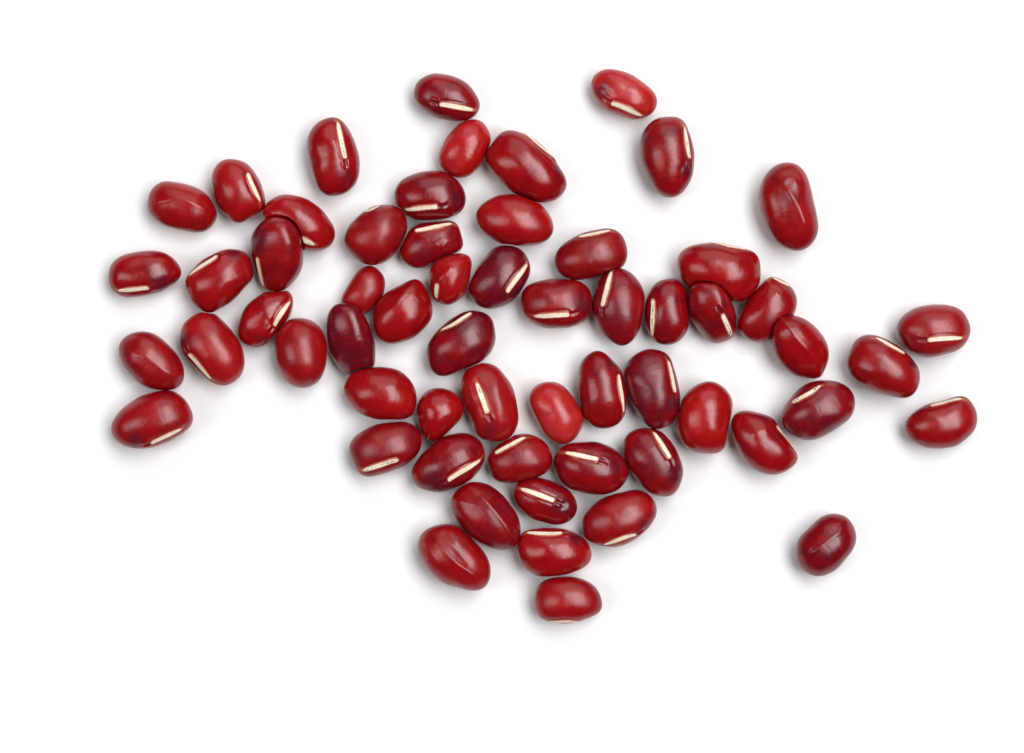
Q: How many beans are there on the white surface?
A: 60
